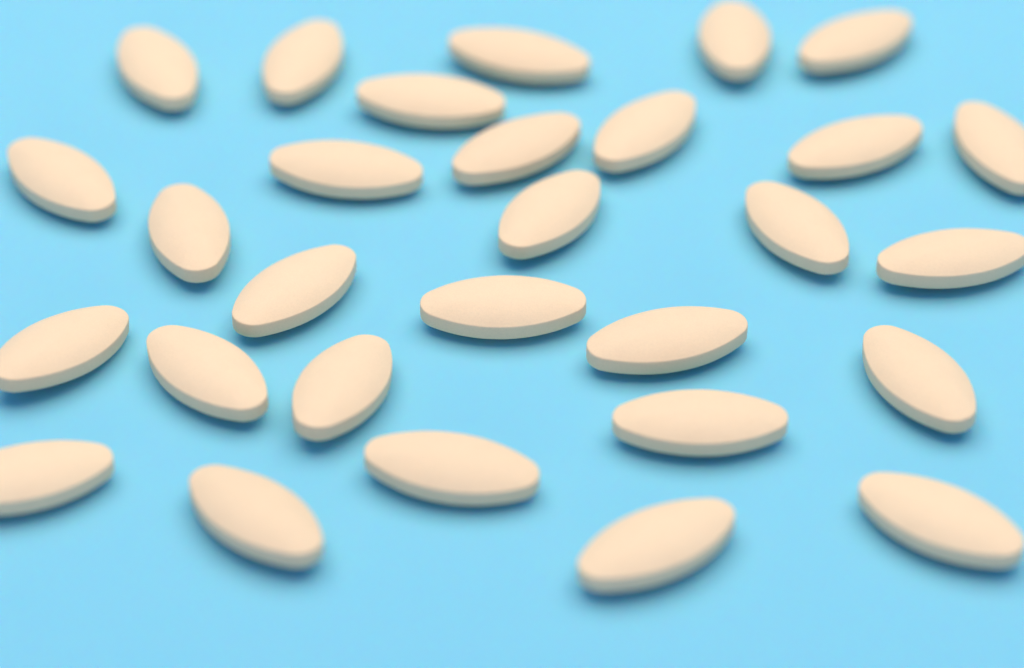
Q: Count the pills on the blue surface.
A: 29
